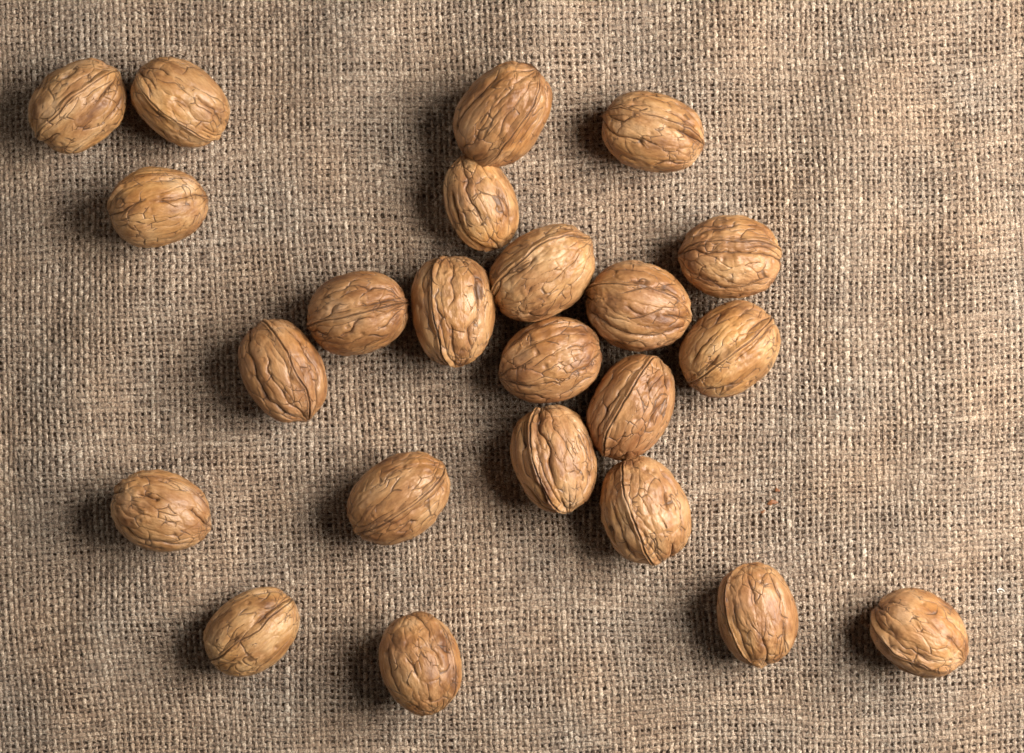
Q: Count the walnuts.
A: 23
